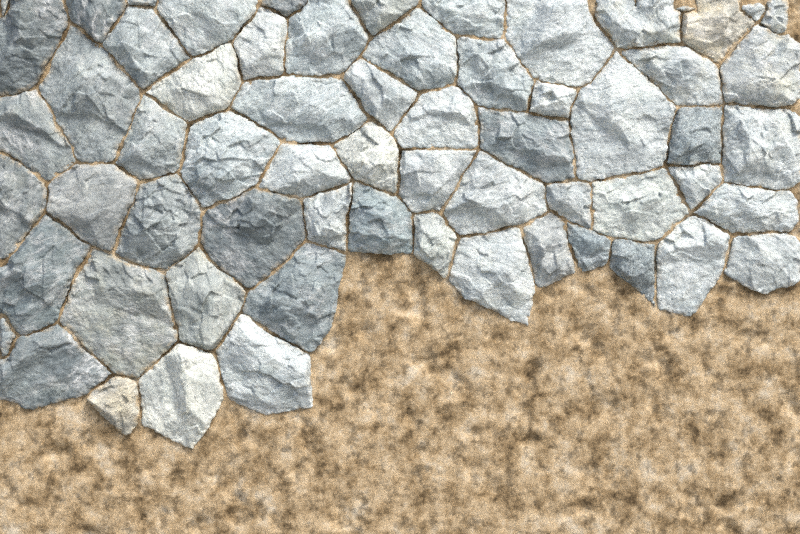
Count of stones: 64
